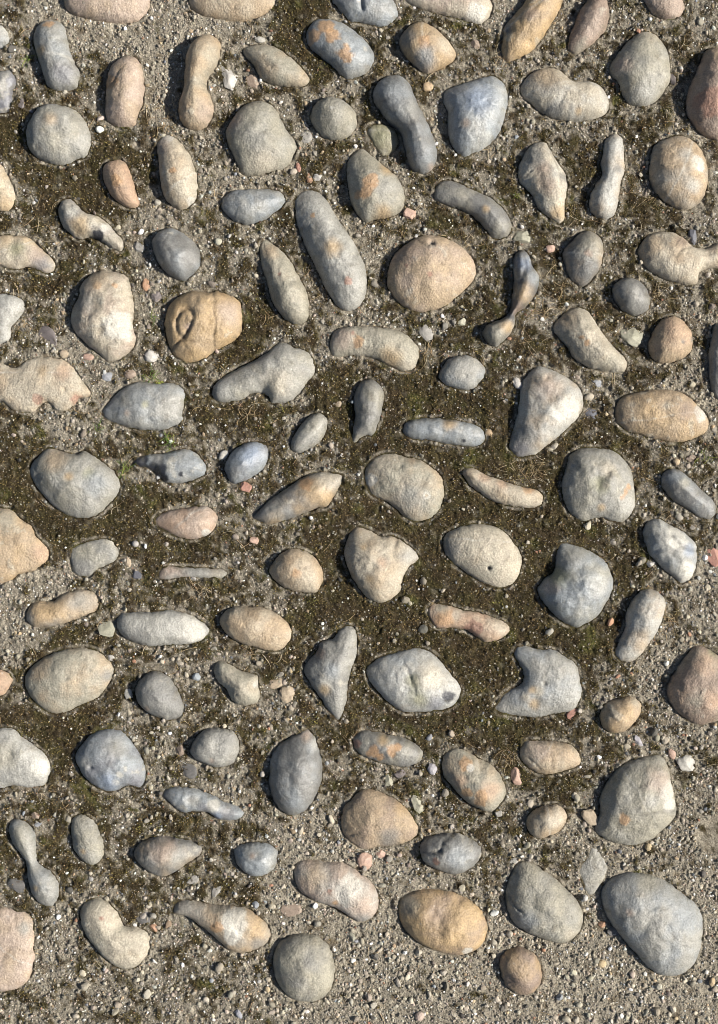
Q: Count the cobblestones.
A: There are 116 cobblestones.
